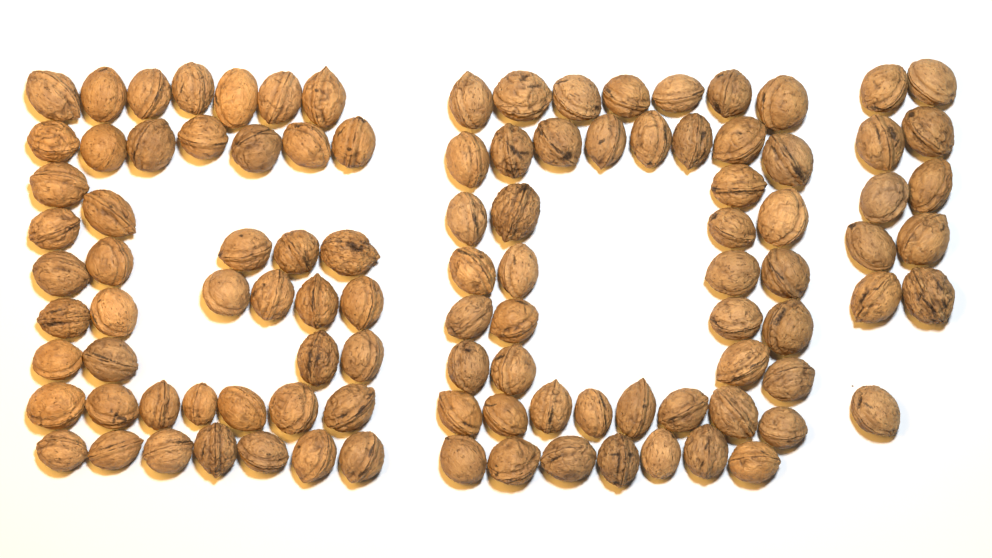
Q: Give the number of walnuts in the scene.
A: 104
